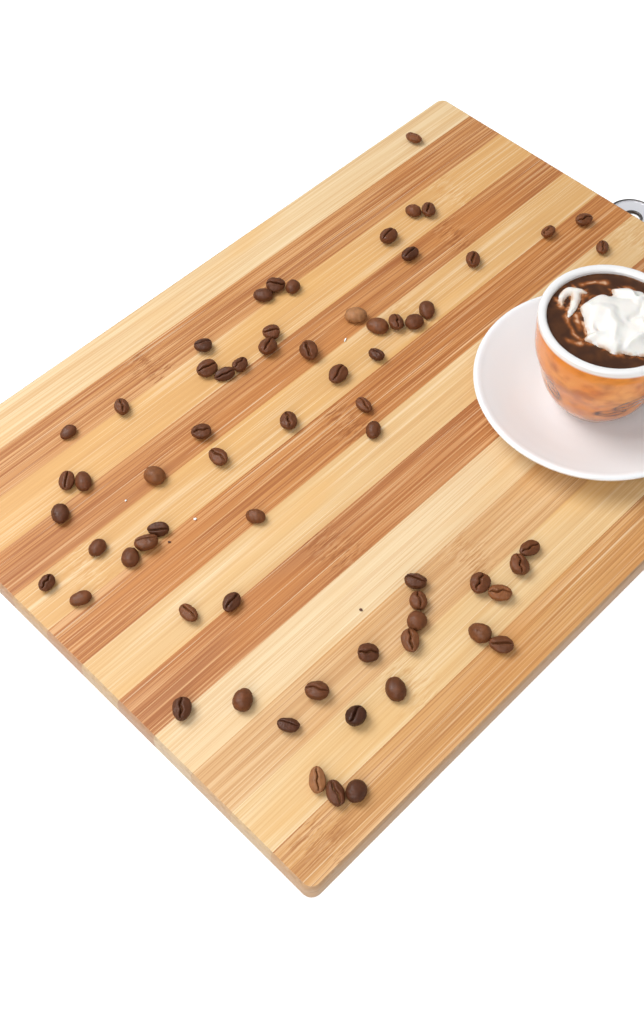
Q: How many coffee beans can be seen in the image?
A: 66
